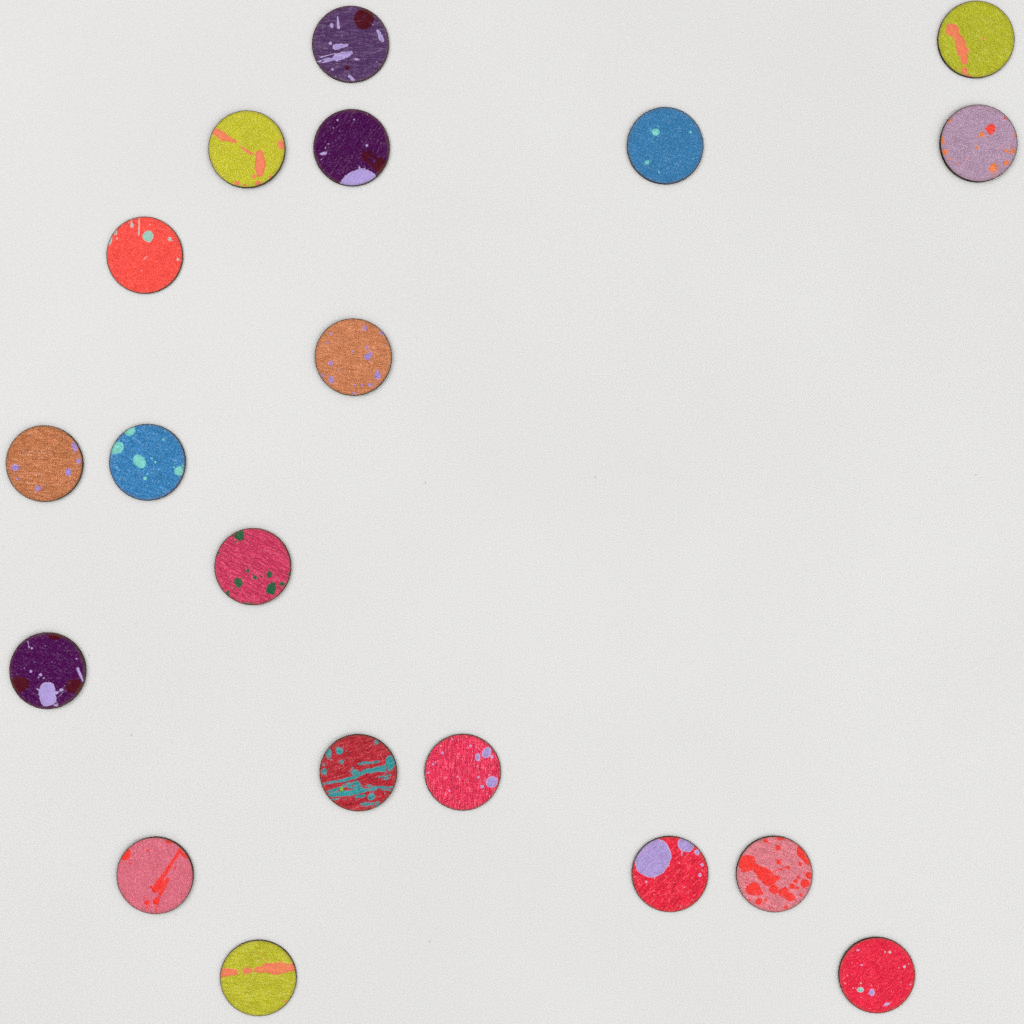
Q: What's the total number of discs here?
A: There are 19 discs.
